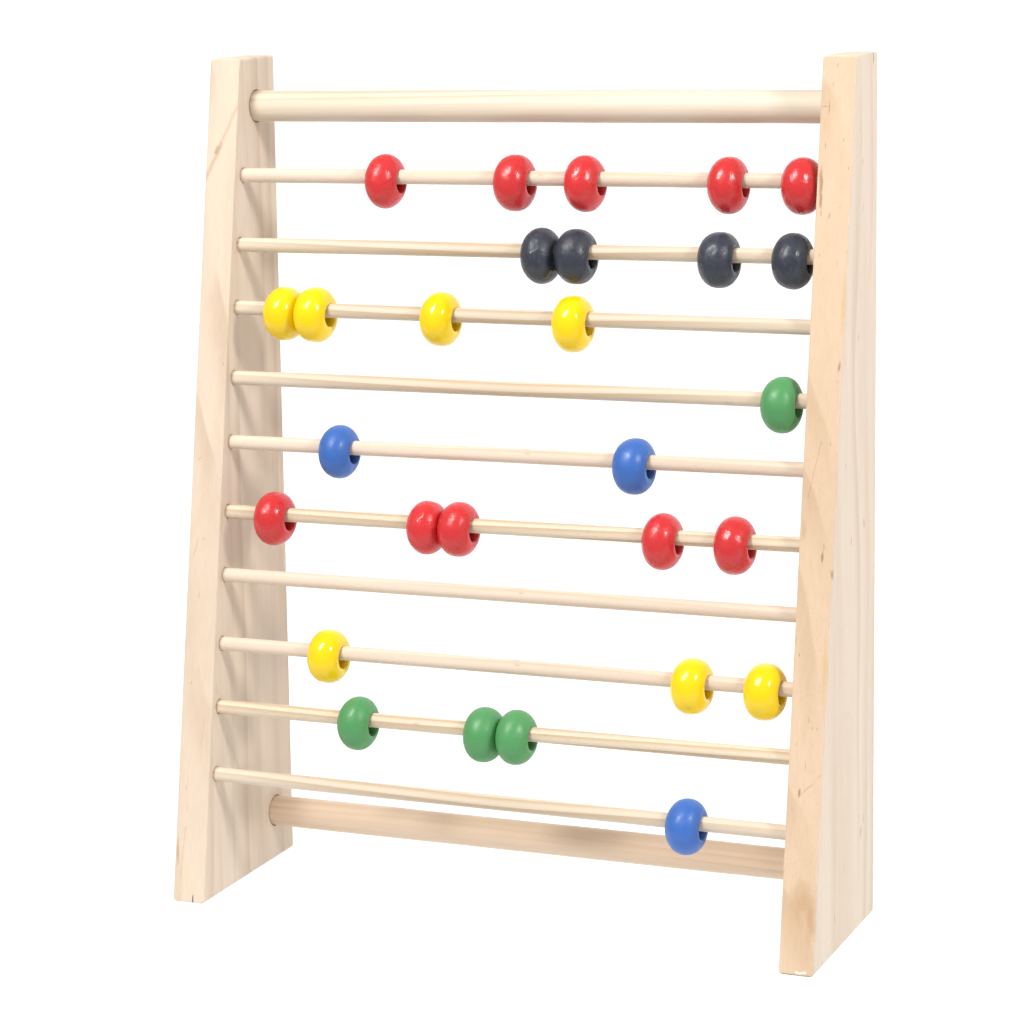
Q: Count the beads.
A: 28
